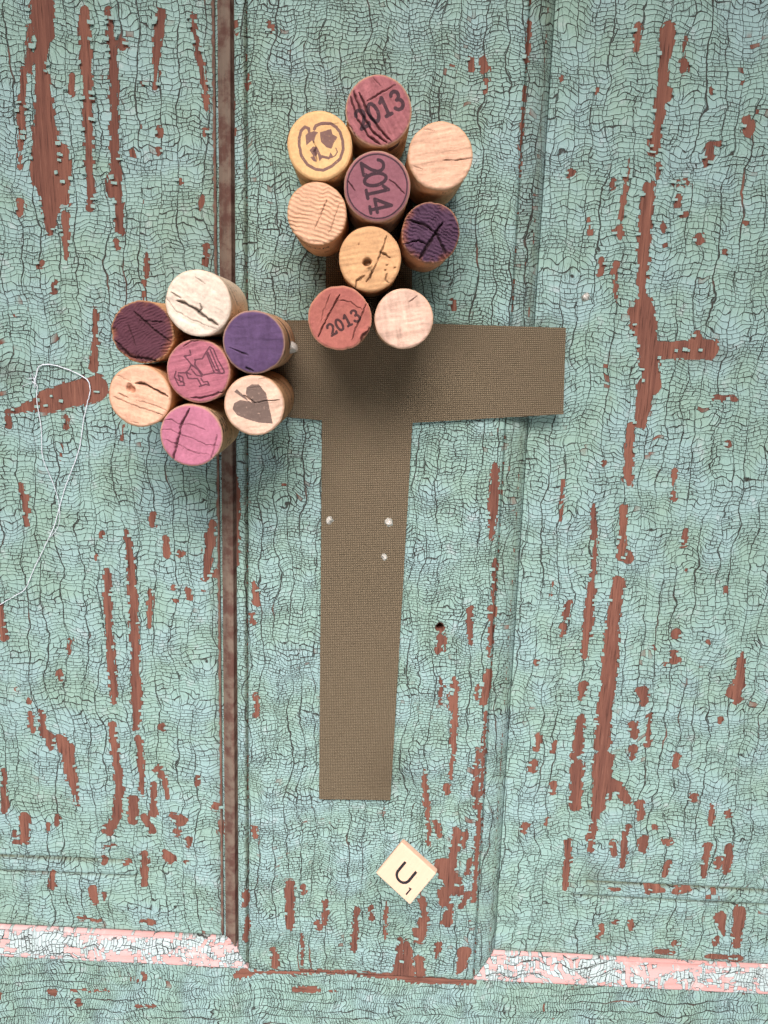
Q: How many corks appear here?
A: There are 16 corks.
